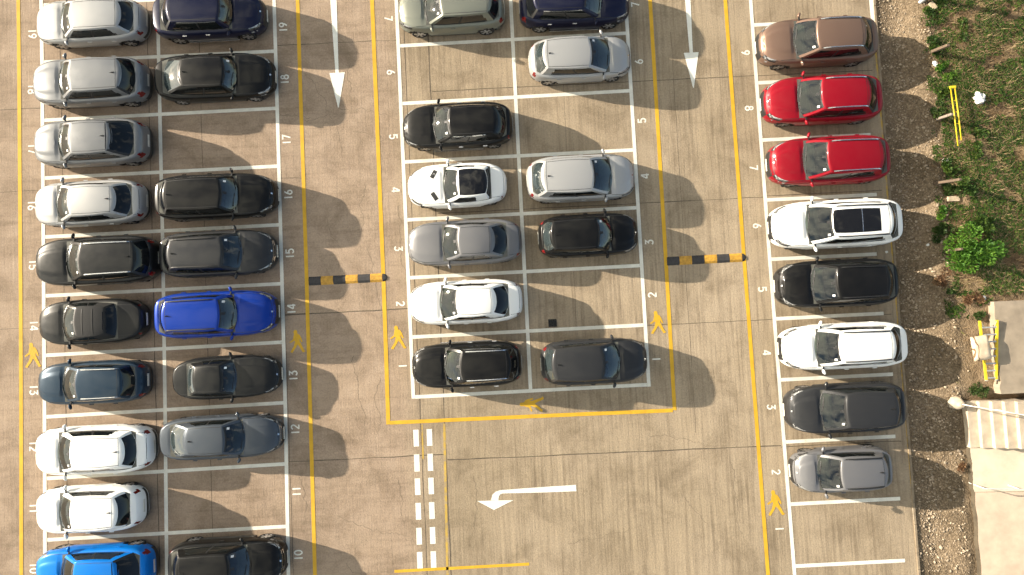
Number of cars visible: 37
